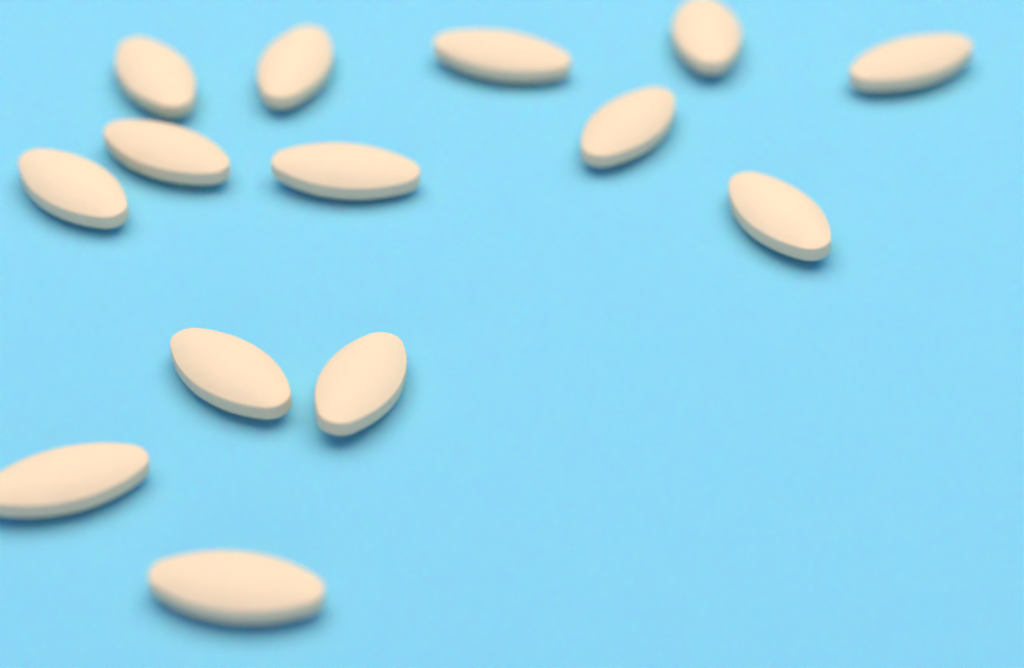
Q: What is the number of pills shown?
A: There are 14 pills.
